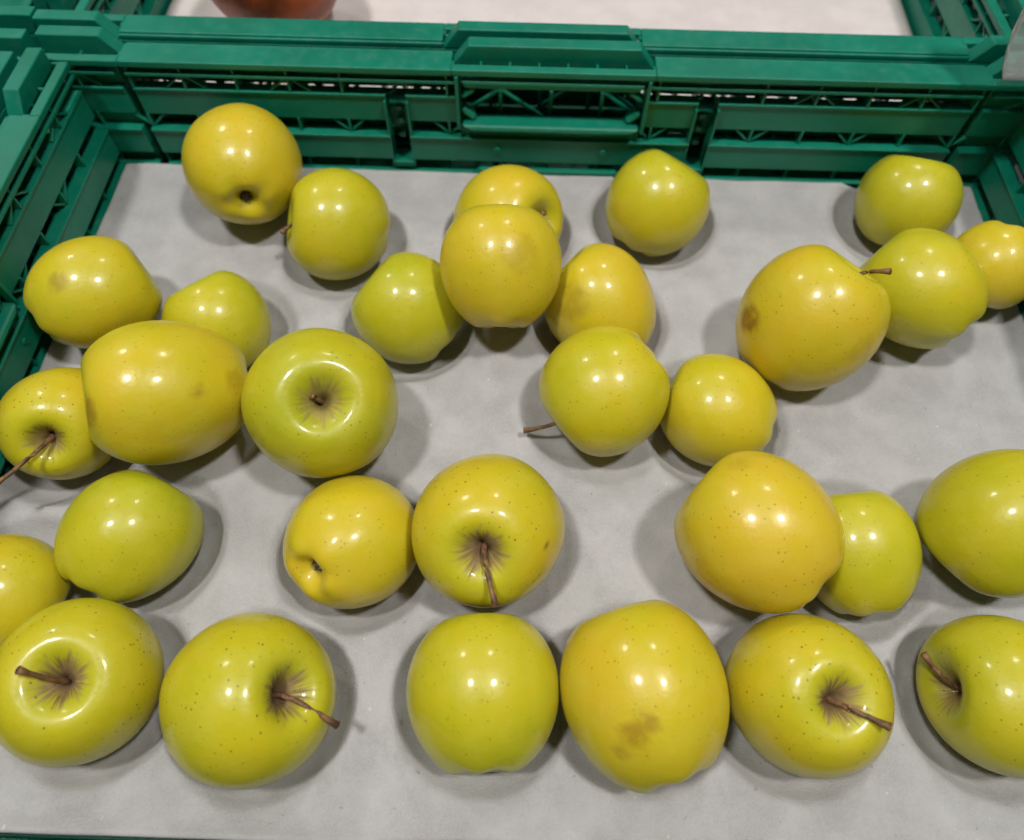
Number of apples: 31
